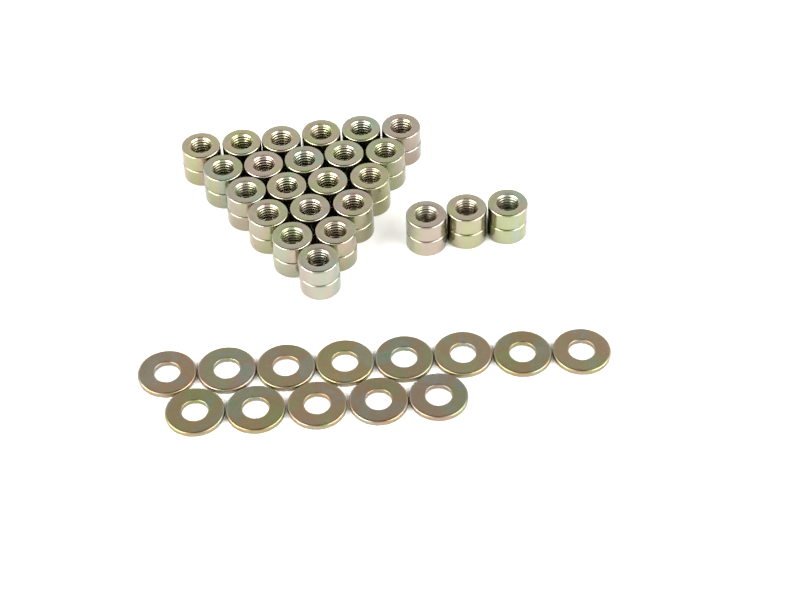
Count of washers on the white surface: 13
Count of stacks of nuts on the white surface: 24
